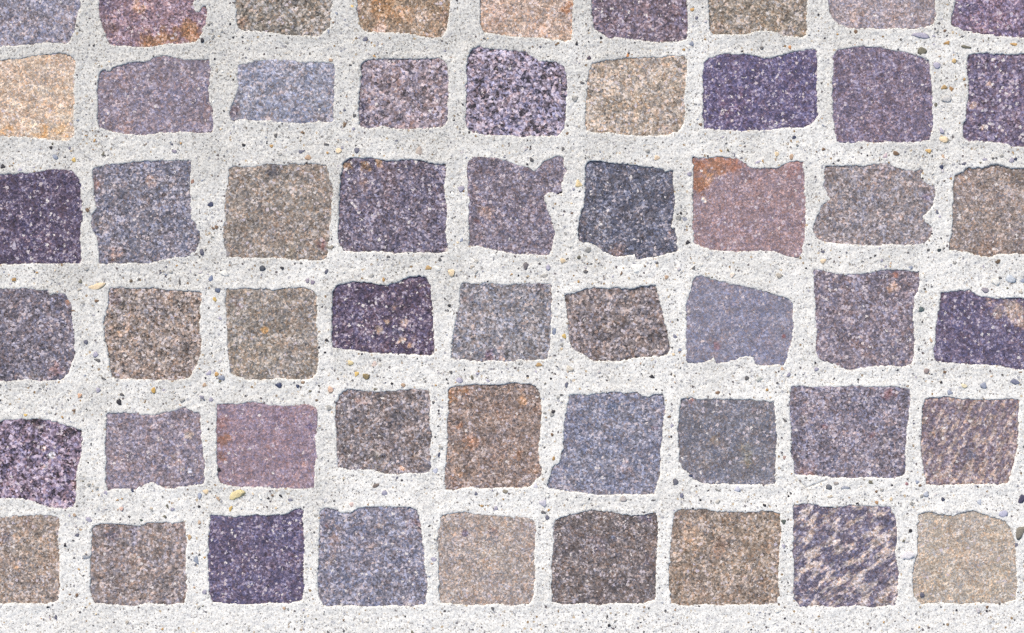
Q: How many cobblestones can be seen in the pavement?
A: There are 54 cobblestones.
